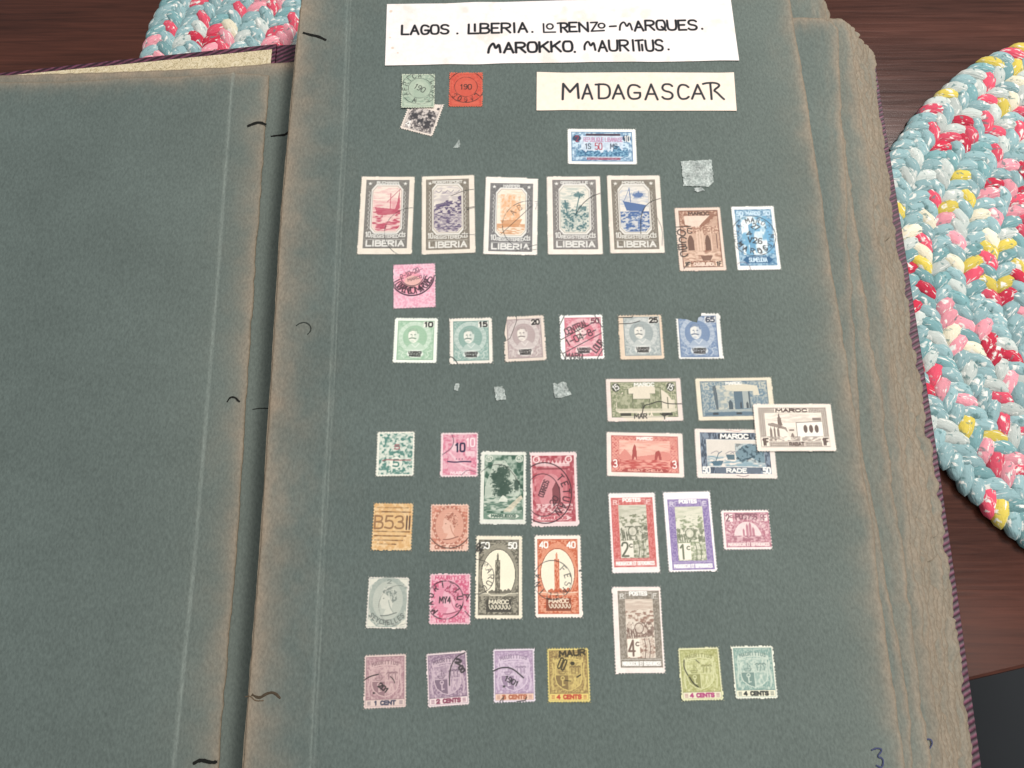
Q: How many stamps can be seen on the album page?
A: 43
